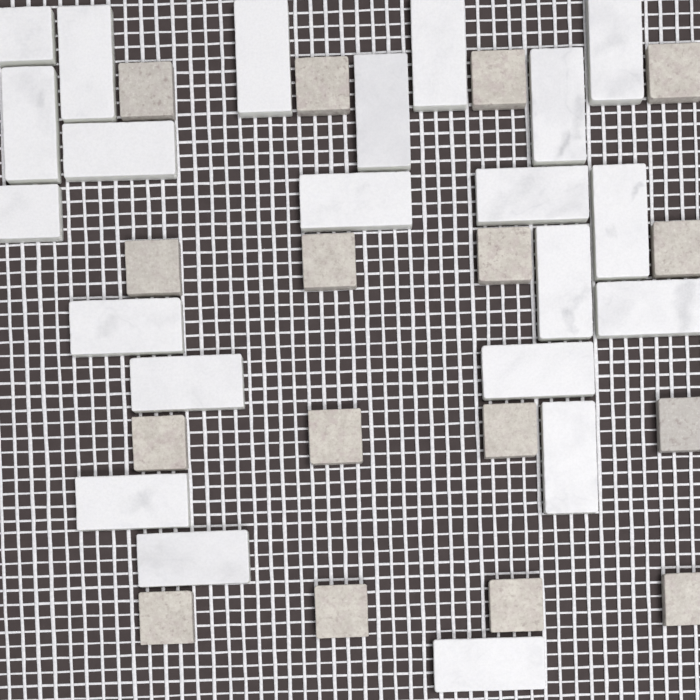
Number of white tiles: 22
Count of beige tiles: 16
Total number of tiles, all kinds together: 38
